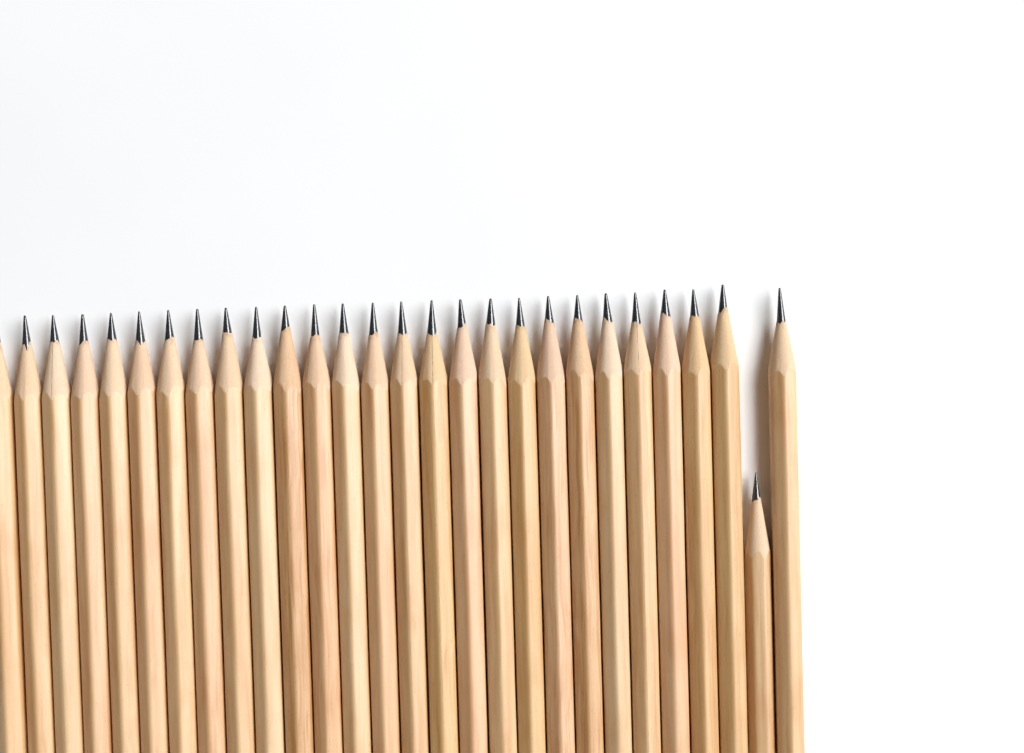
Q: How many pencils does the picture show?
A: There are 28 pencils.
